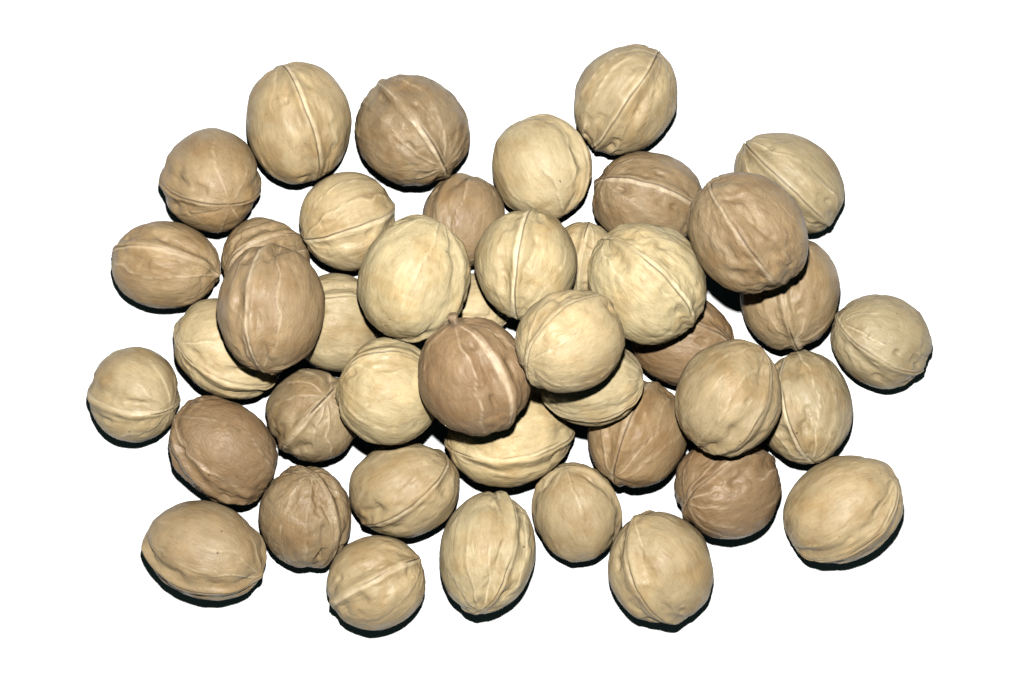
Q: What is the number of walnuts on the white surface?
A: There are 43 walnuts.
